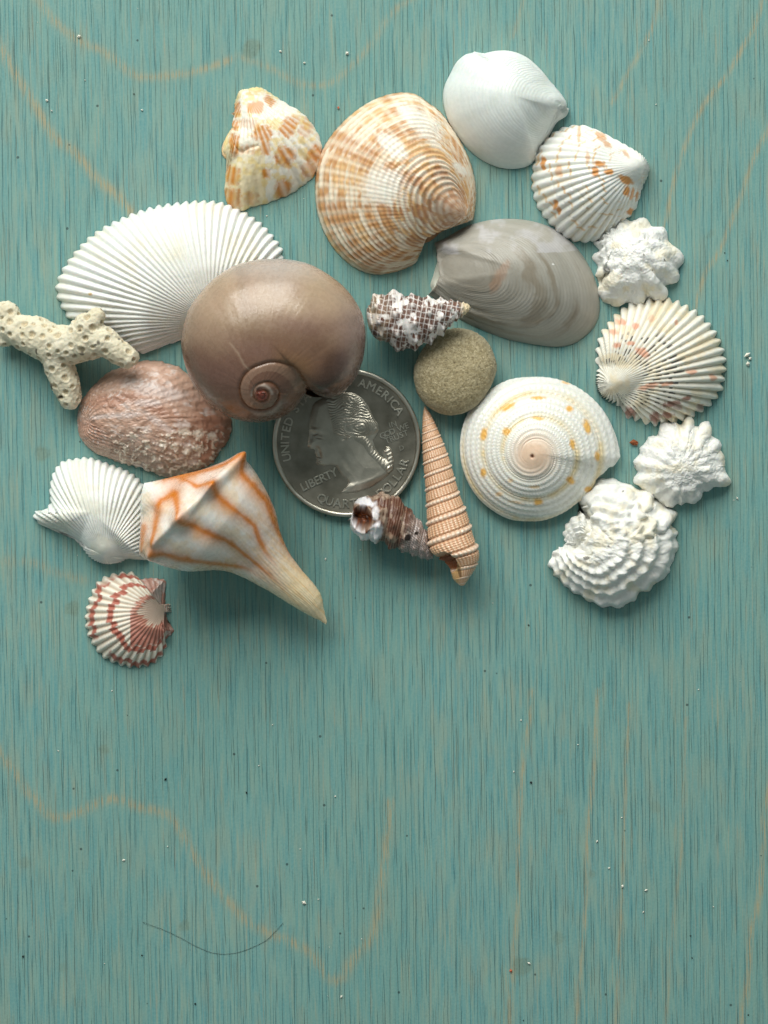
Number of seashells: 19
